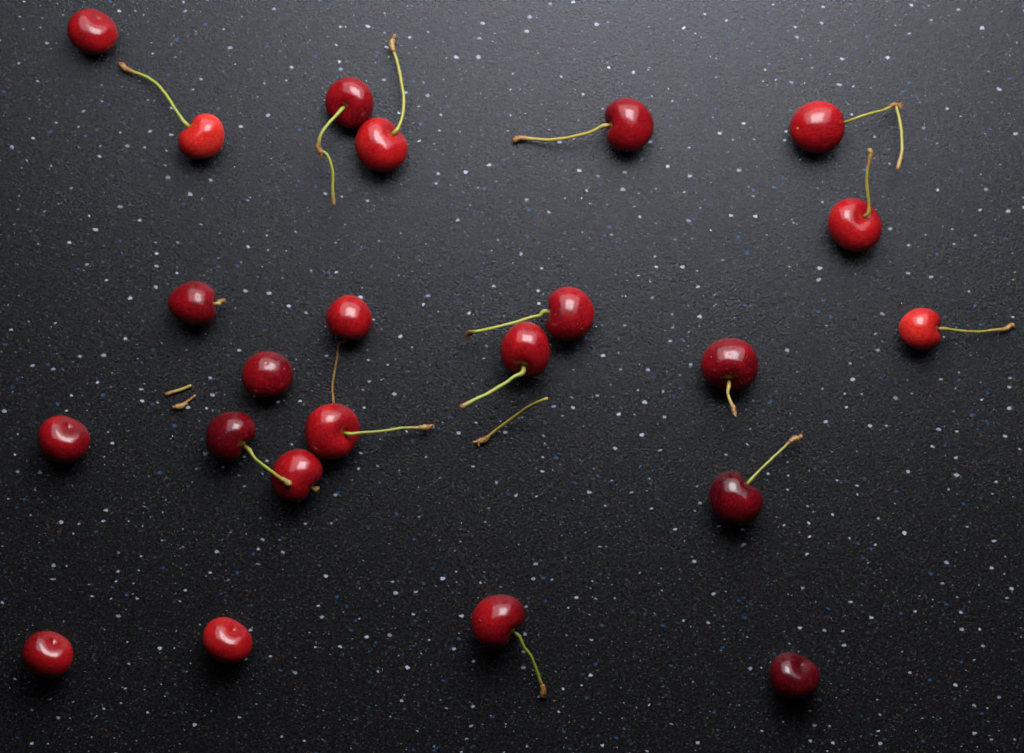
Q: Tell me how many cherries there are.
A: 23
